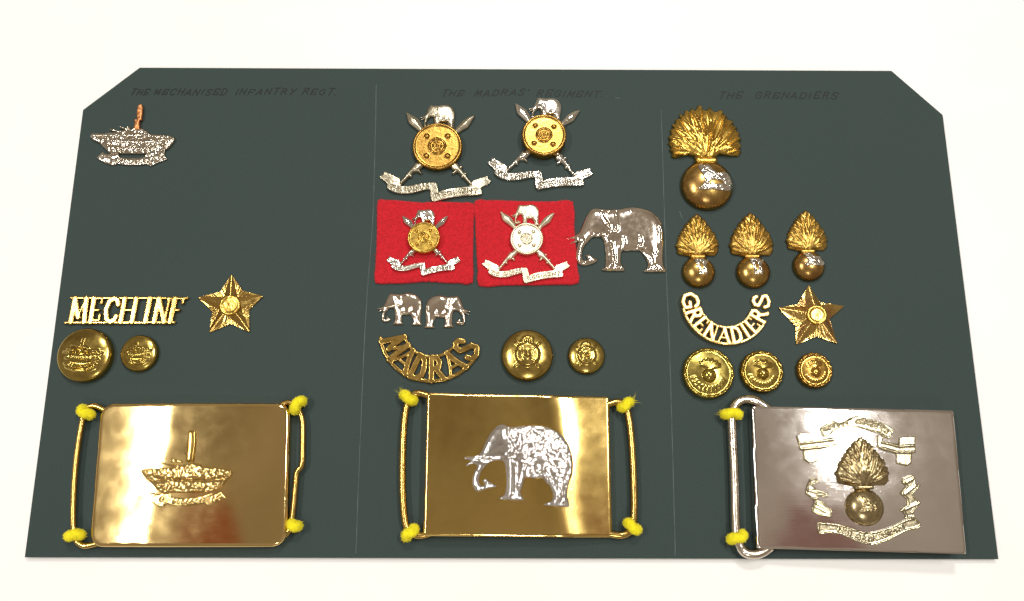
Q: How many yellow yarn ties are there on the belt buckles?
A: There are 10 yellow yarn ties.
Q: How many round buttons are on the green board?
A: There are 7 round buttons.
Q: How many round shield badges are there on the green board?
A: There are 4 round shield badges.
